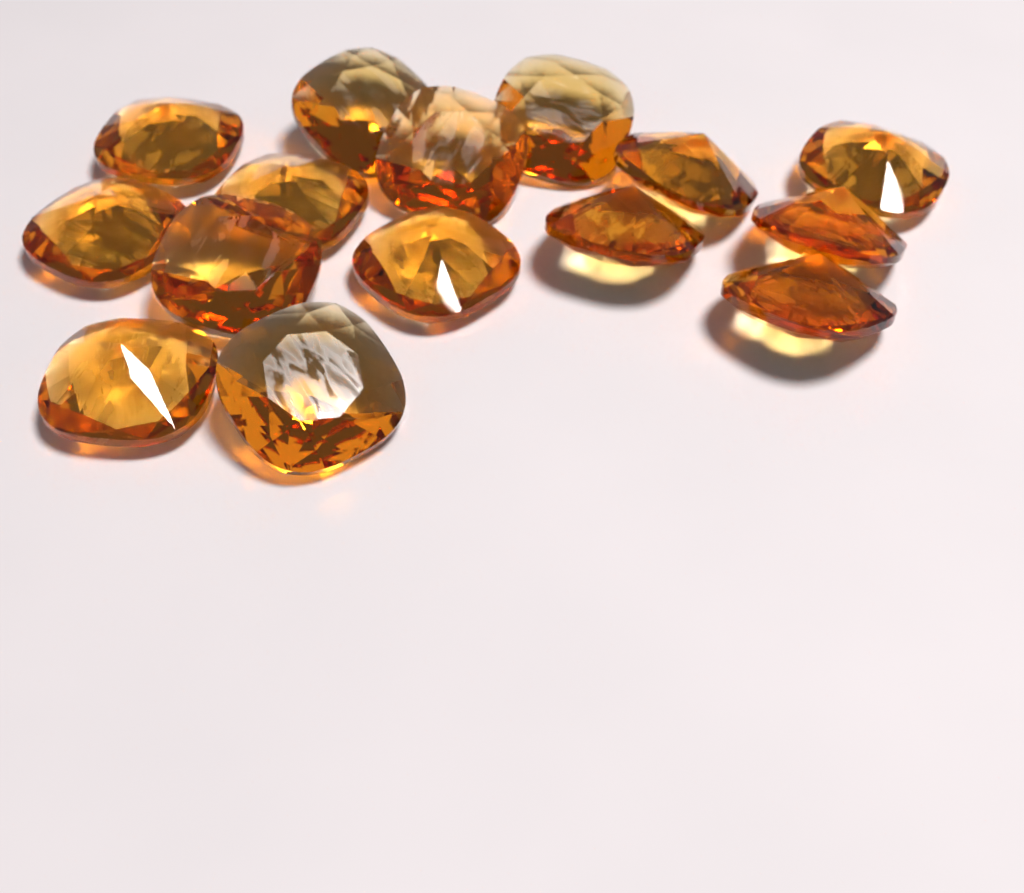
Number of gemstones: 15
